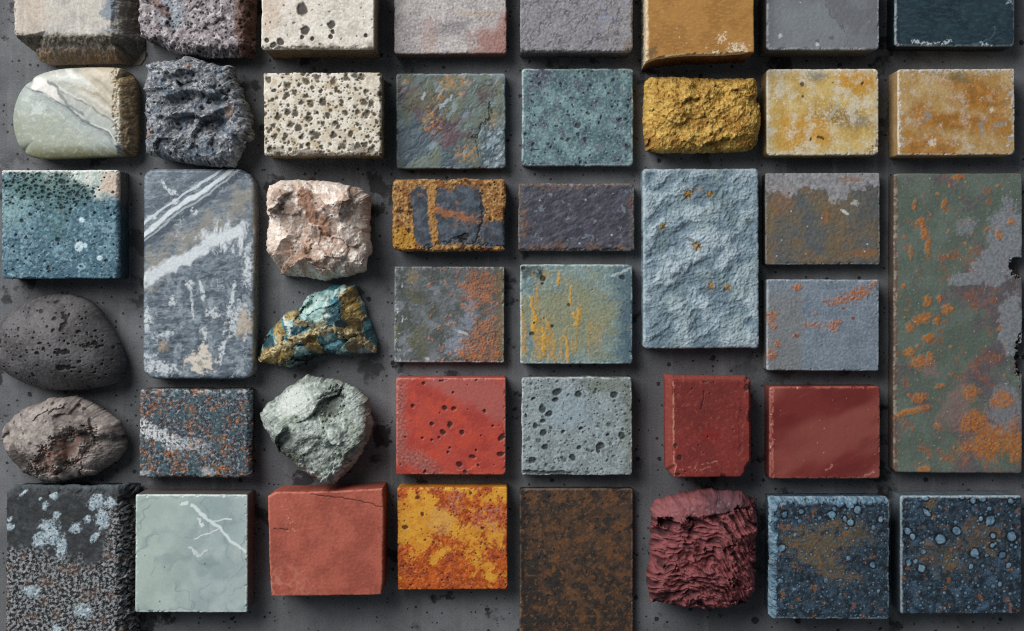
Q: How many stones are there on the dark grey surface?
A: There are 44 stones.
